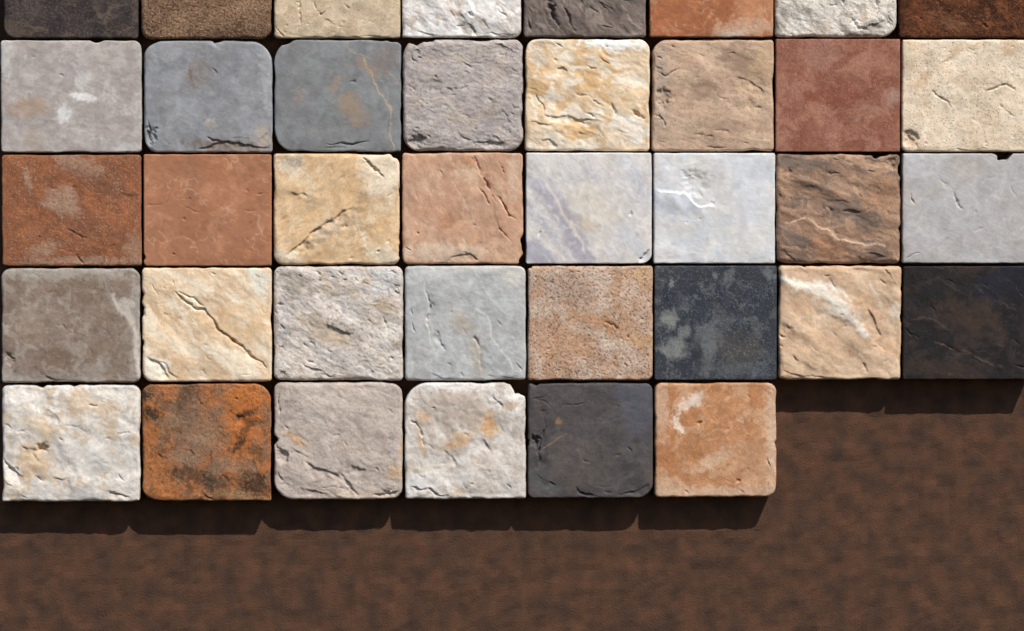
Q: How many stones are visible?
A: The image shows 38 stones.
